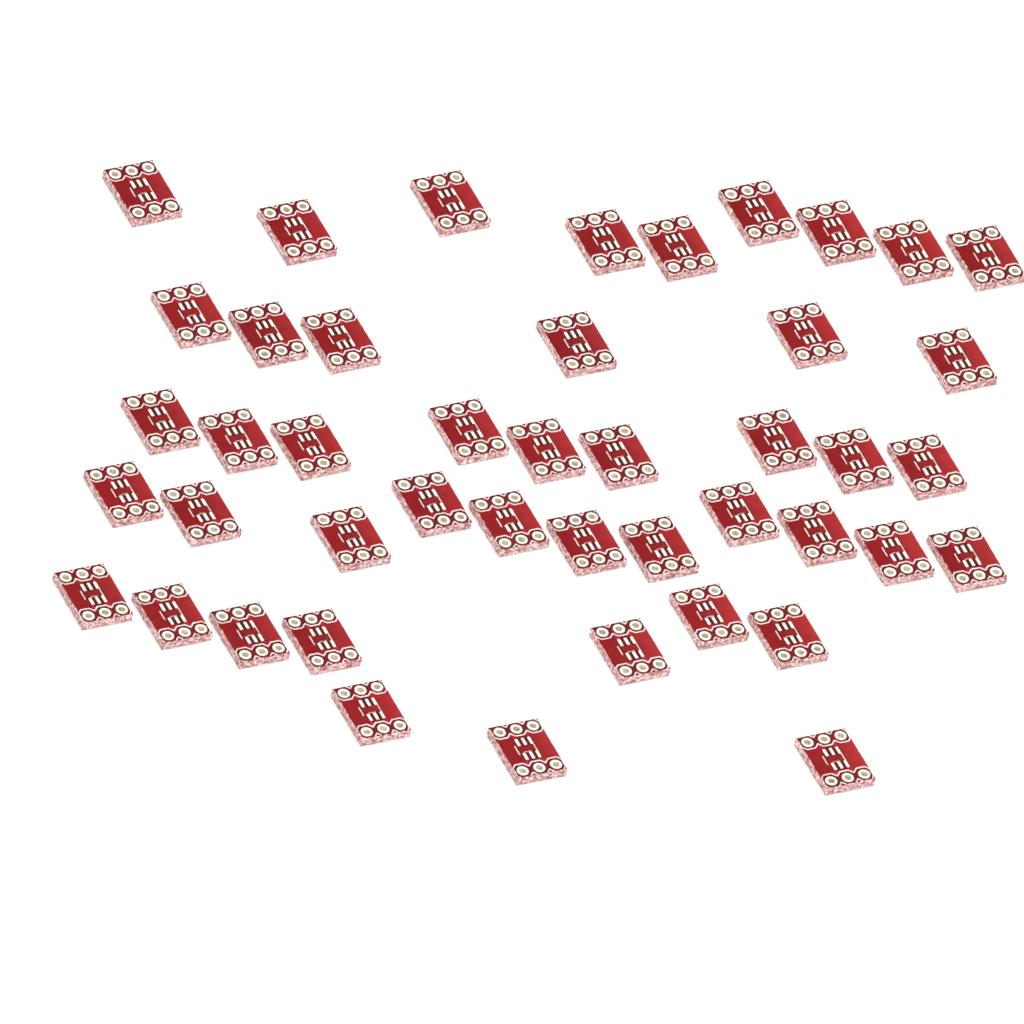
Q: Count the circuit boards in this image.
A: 45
